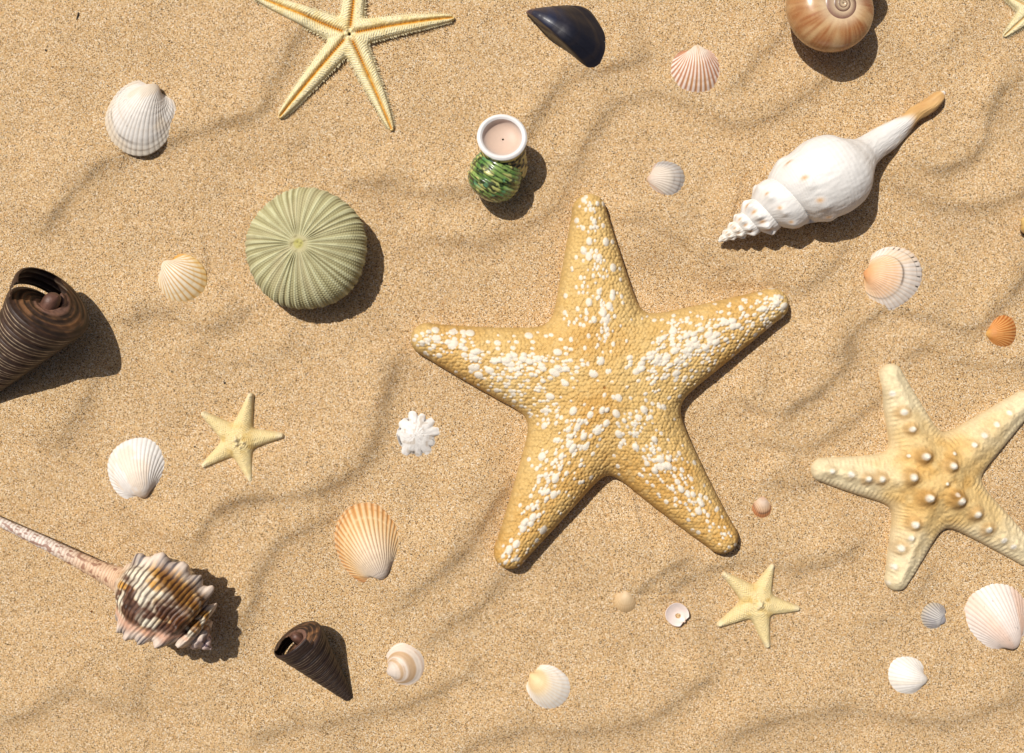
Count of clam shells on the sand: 16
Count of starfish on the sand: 6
